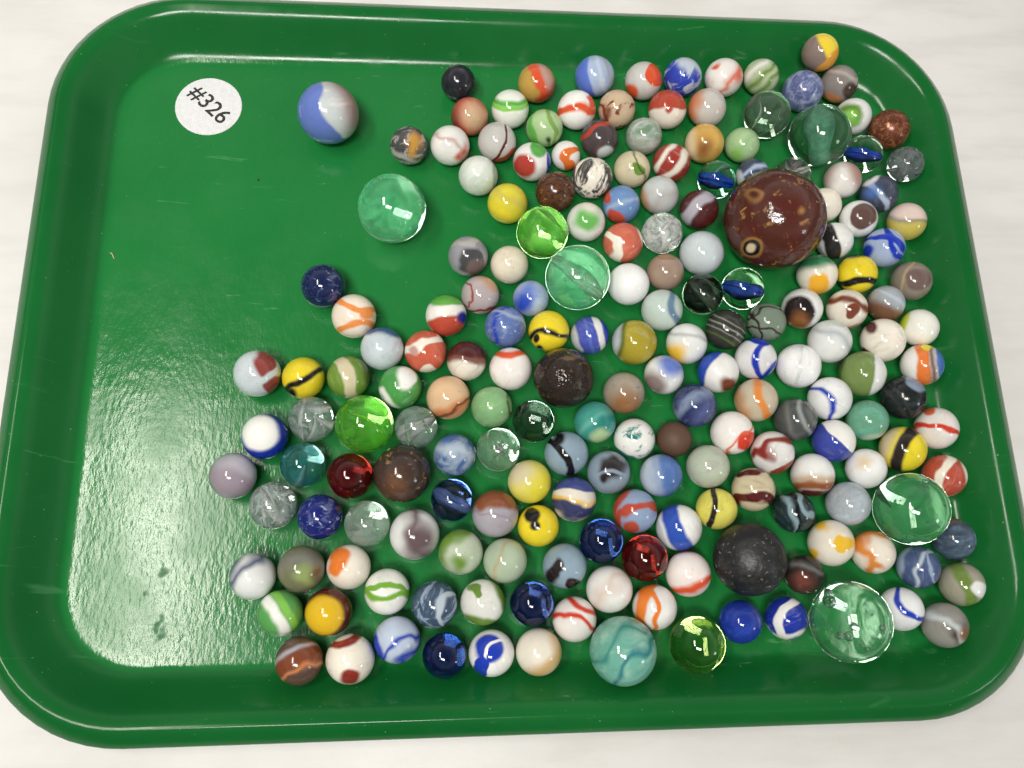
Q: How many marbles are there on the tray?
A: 192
